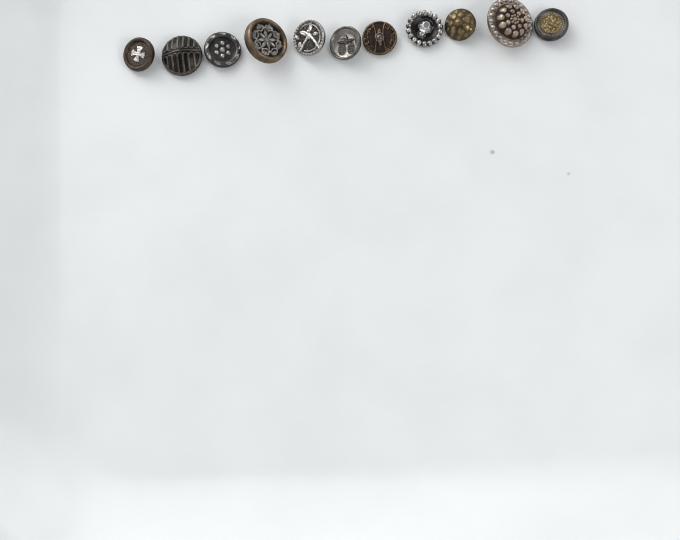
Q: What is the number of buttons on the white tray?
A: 11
